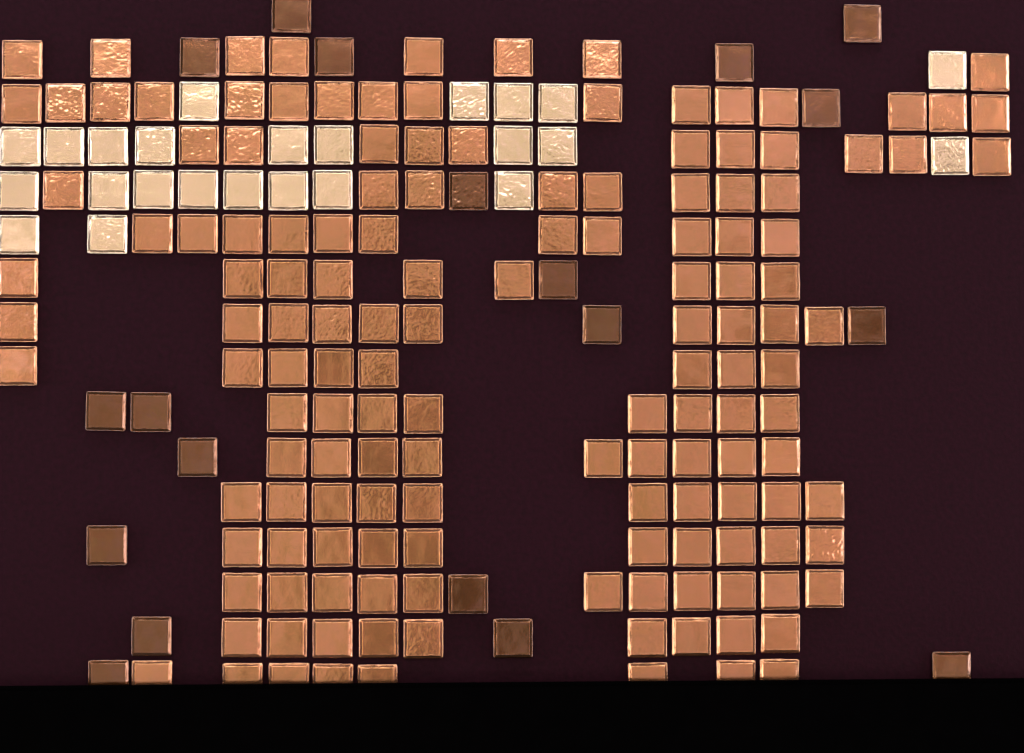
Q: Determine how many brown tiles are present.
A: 19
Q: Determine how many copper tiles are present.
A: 146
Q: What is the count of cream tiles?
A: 24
